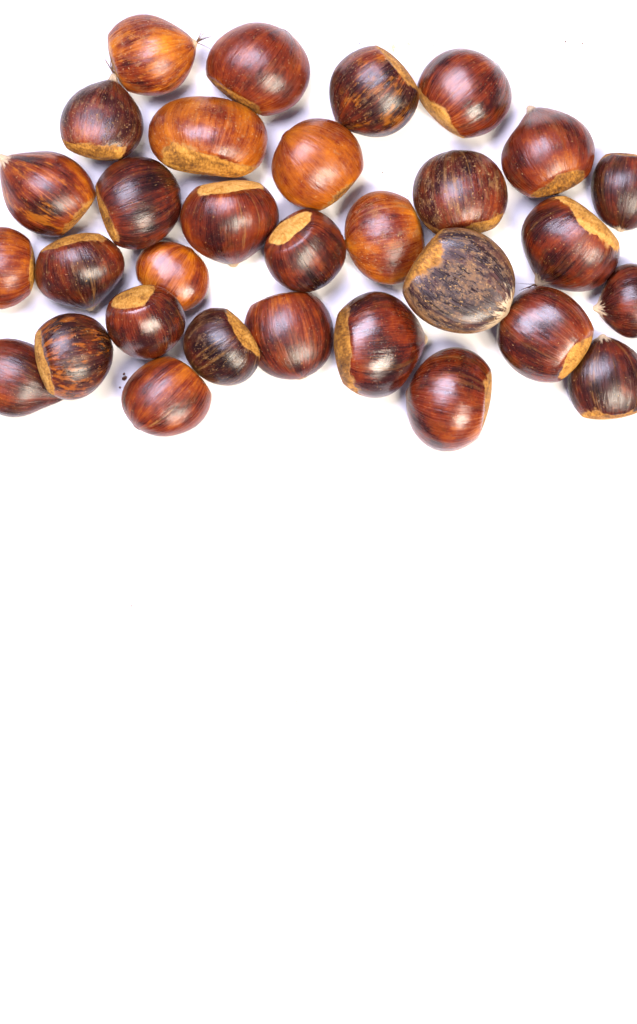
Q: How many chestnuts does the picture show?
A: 31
